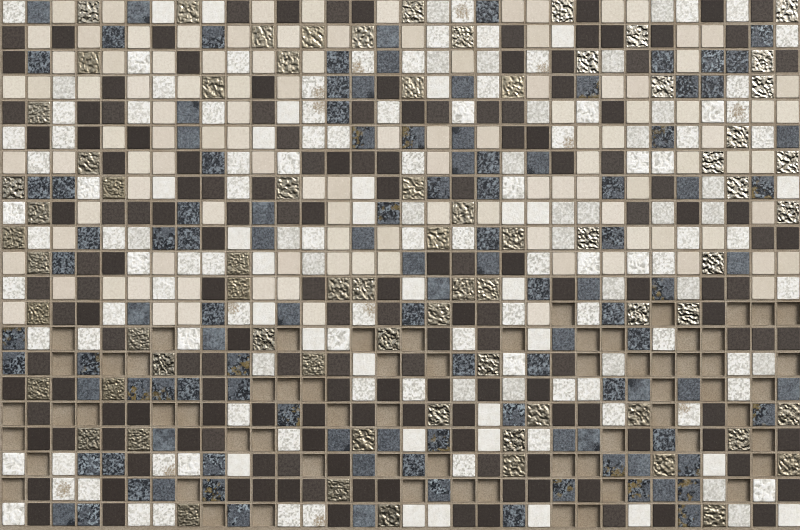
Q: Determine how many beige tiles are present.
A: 110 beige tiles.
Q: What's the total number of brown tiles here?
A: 160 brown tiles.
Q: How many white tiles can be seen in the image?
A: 154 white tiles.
